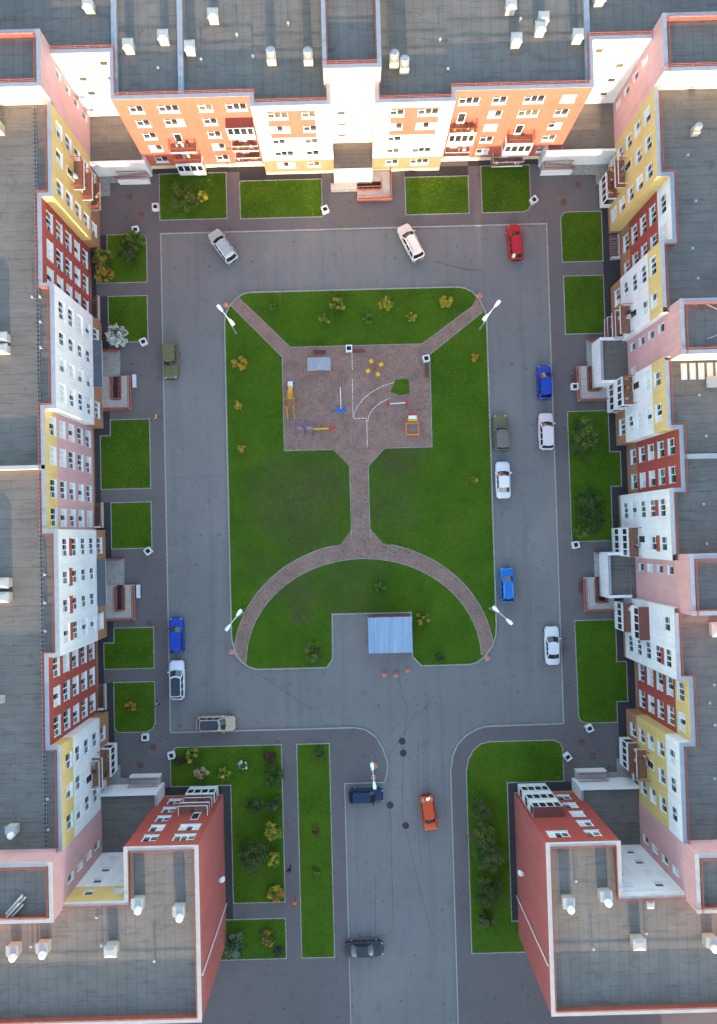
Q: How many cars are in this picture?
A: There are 16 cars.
